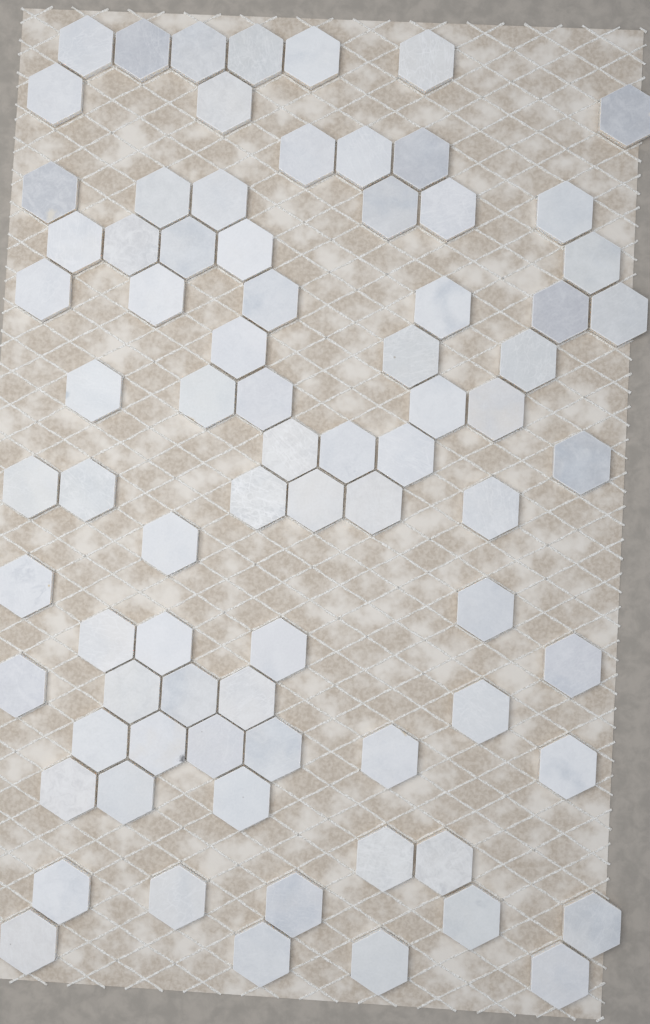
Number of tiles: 79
